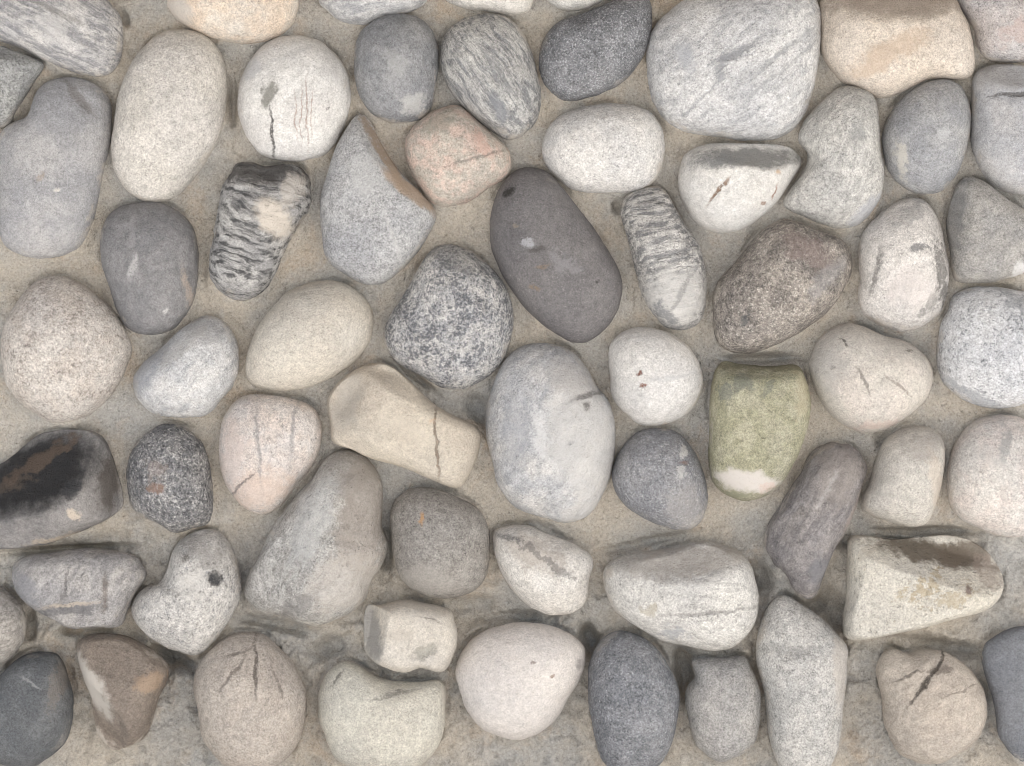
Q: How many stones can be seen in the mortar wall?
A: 65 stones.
